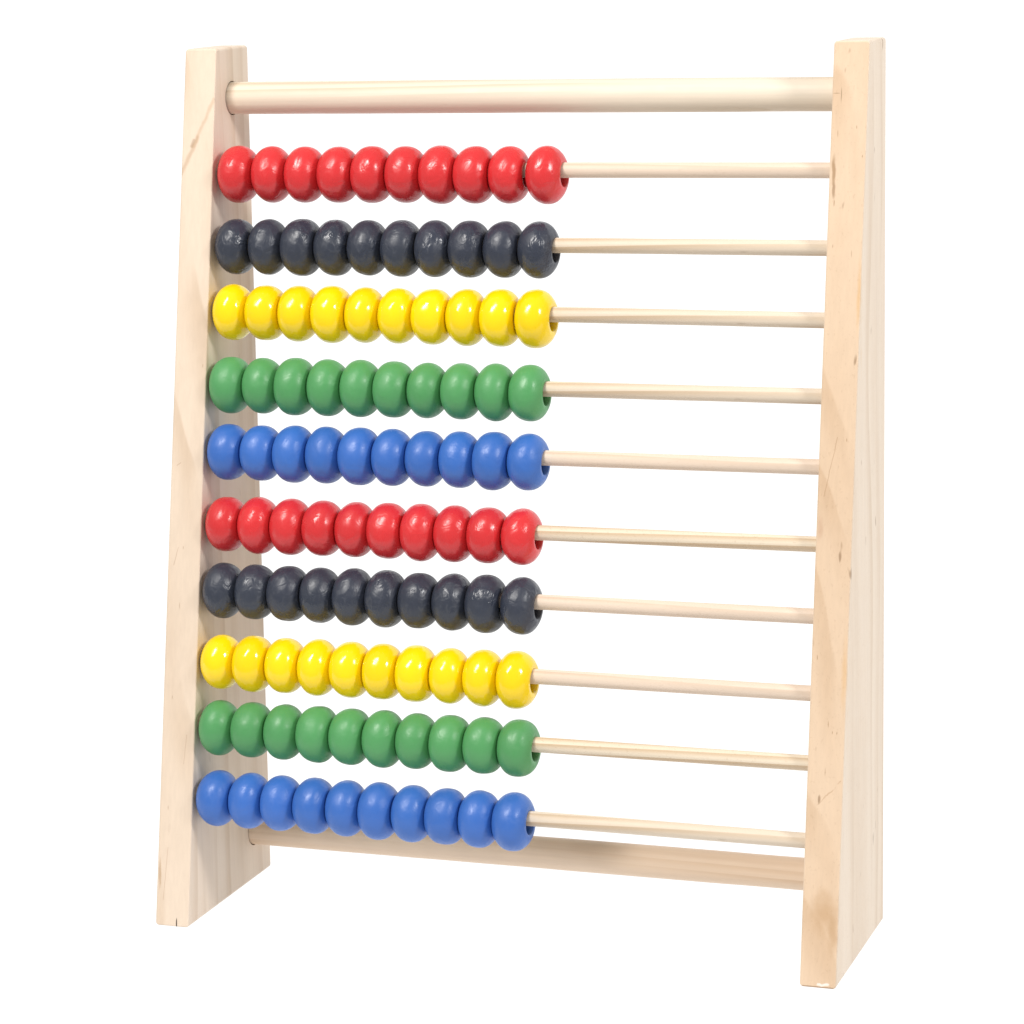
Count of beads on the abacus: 100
